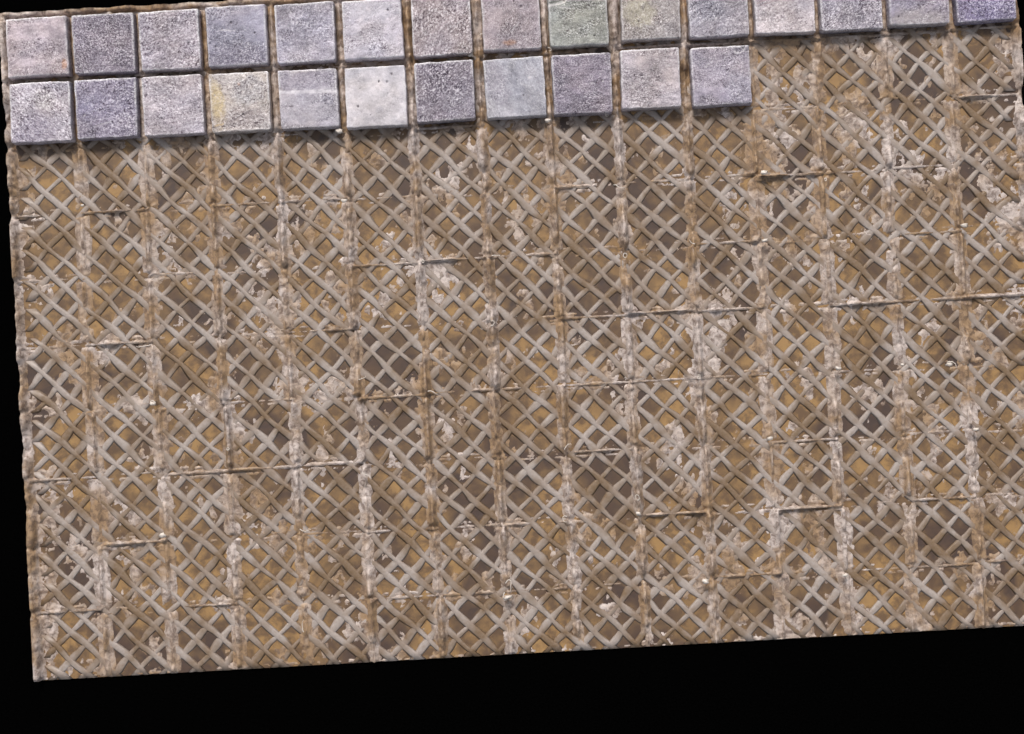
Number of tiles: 26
